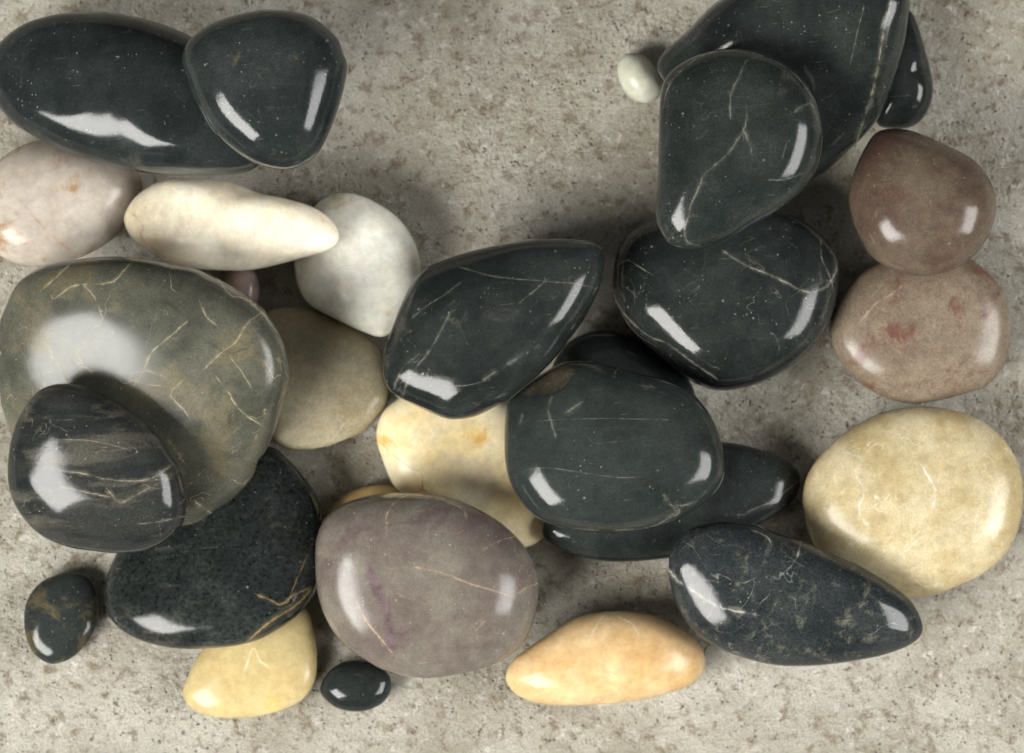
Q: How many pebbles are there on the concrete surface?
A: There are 30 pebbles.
